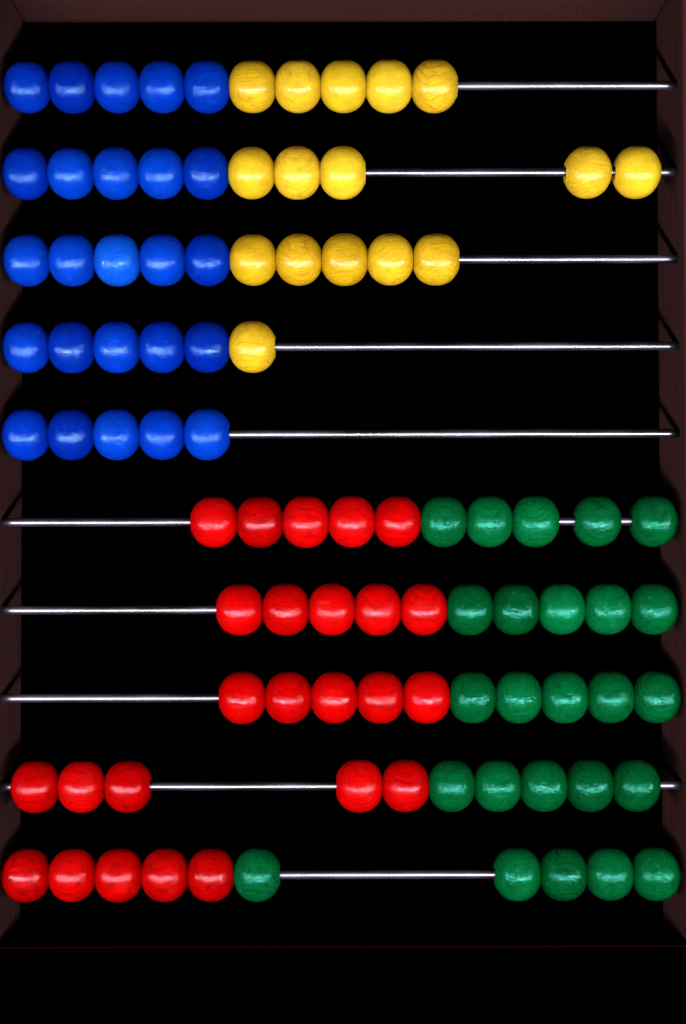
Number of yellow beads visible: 16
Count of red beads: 25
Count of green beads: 25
